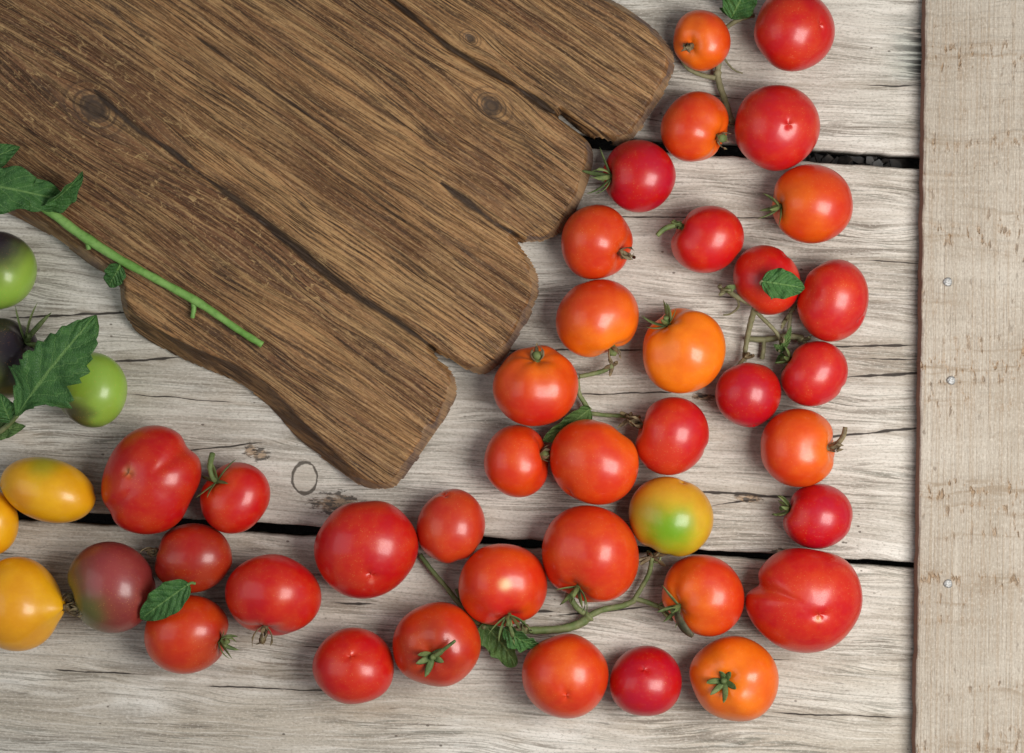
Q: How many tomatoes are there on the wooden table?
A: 44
